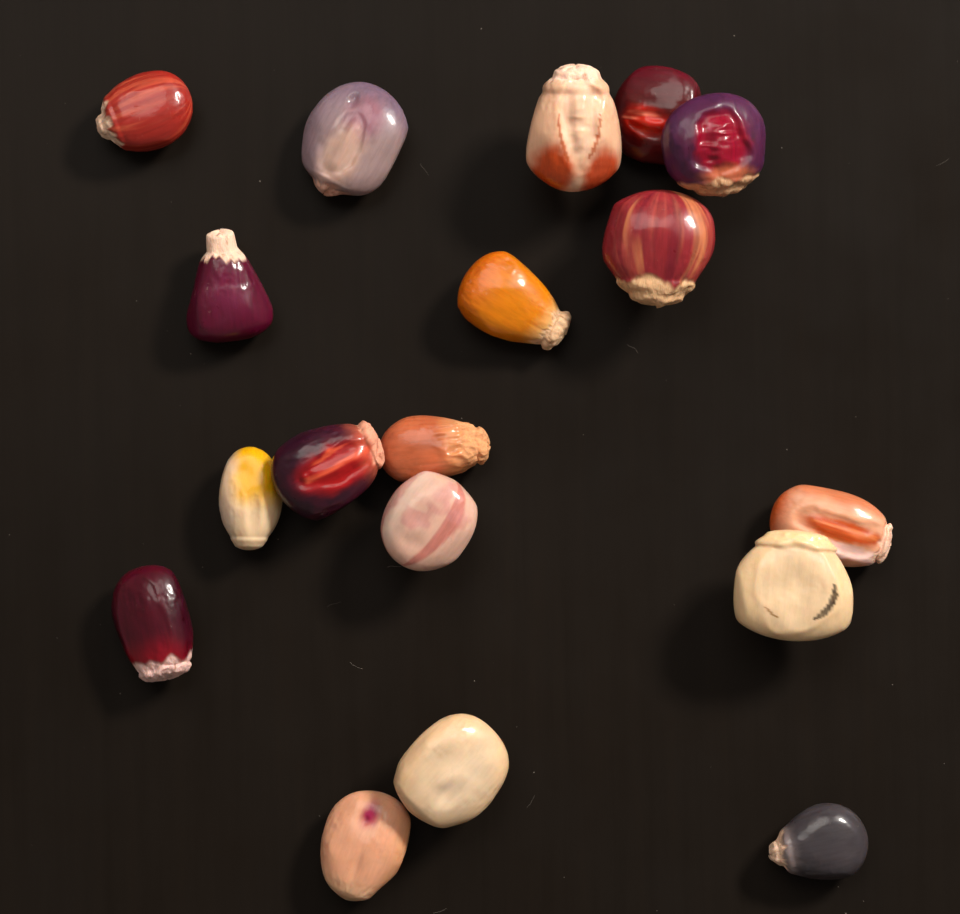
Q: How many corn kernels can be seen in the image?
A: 18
